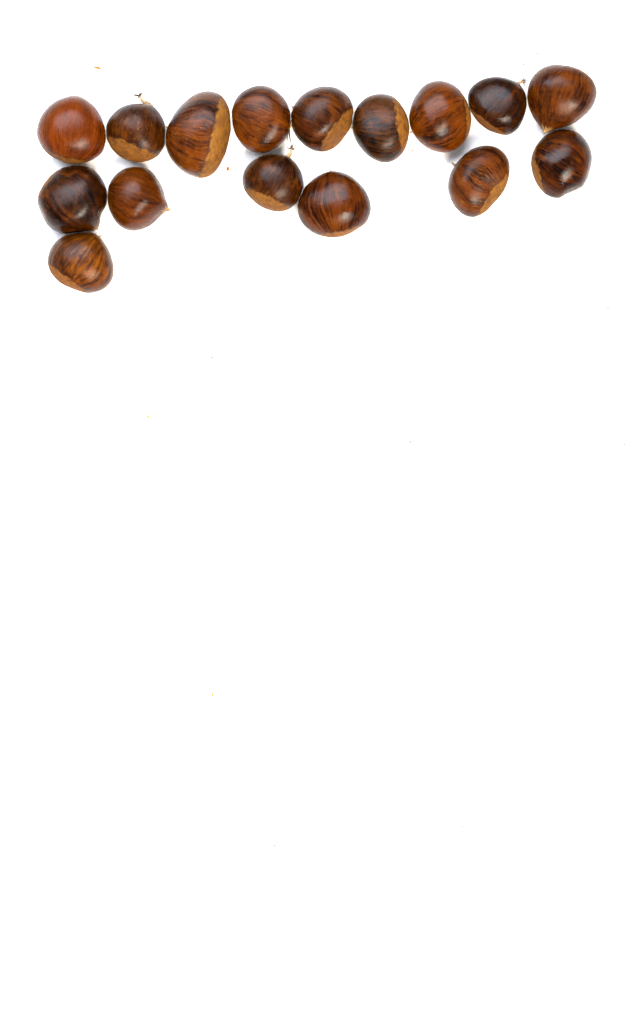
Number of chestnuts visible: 16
